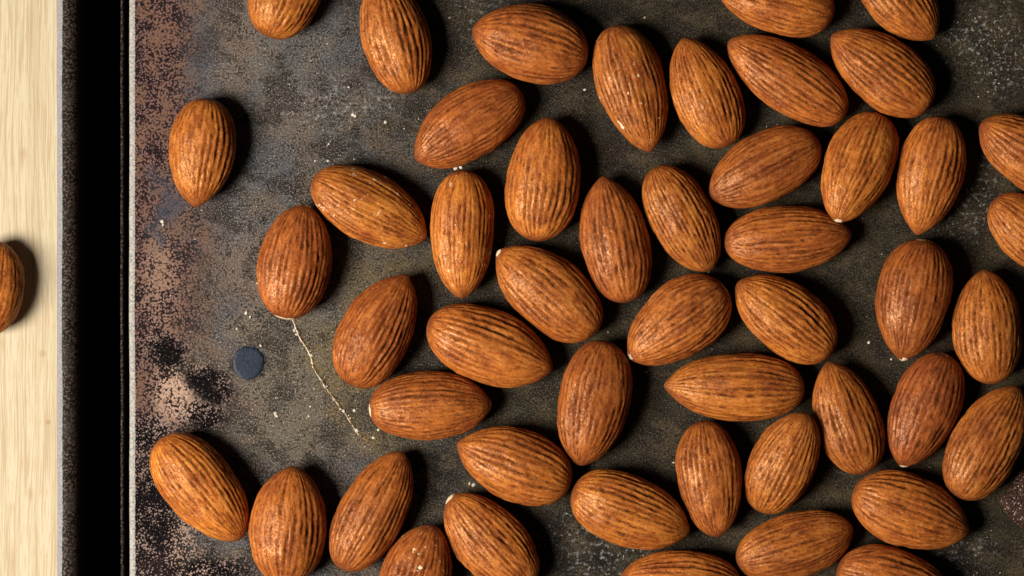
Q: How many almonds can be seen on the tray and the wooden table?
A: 50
